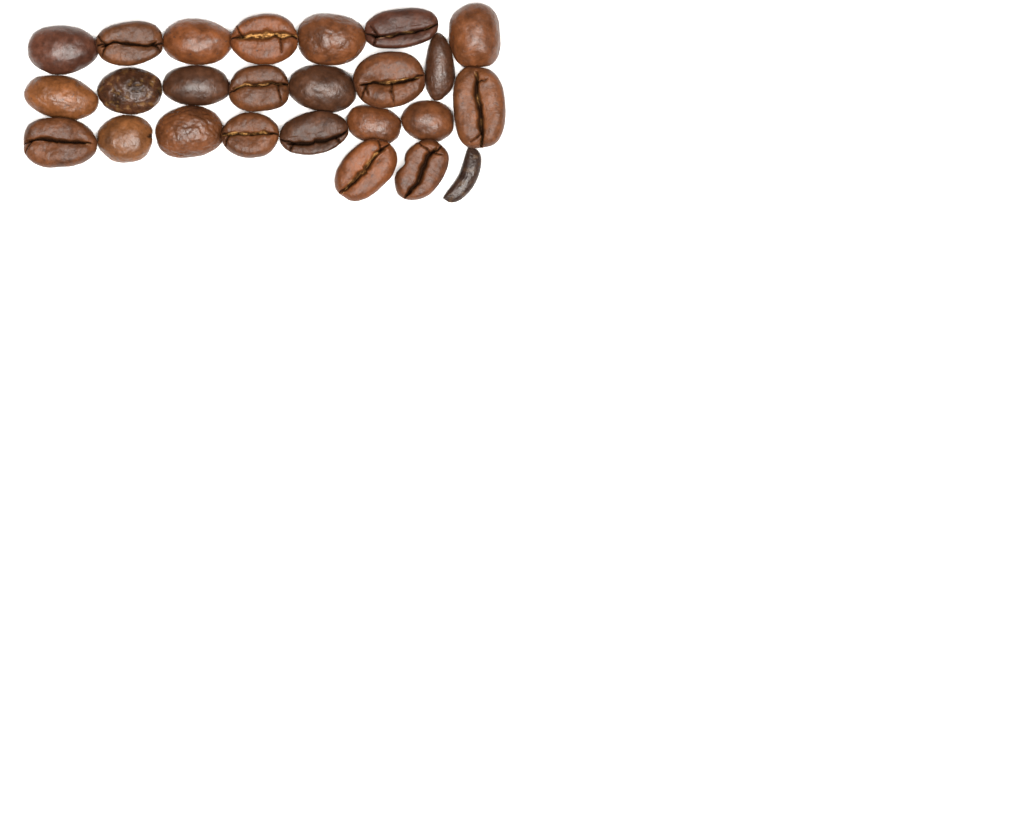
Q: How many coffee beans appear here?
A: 25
